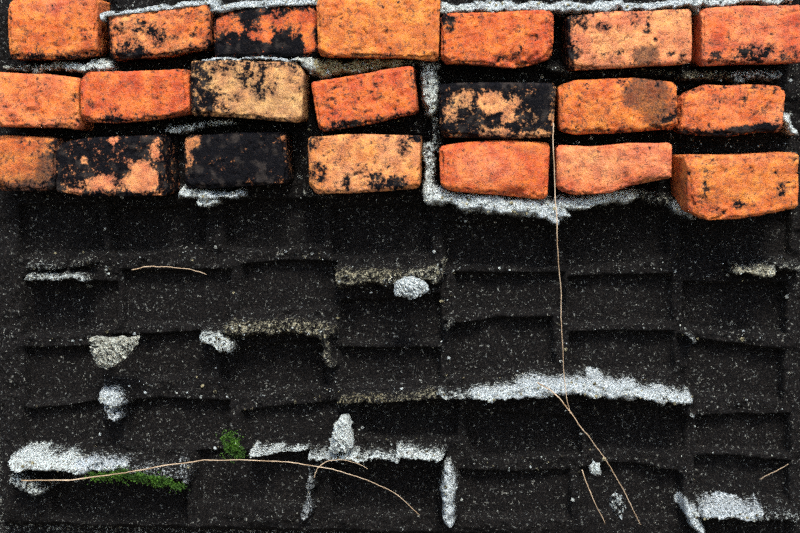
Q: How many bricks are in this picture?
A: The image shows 21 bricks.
